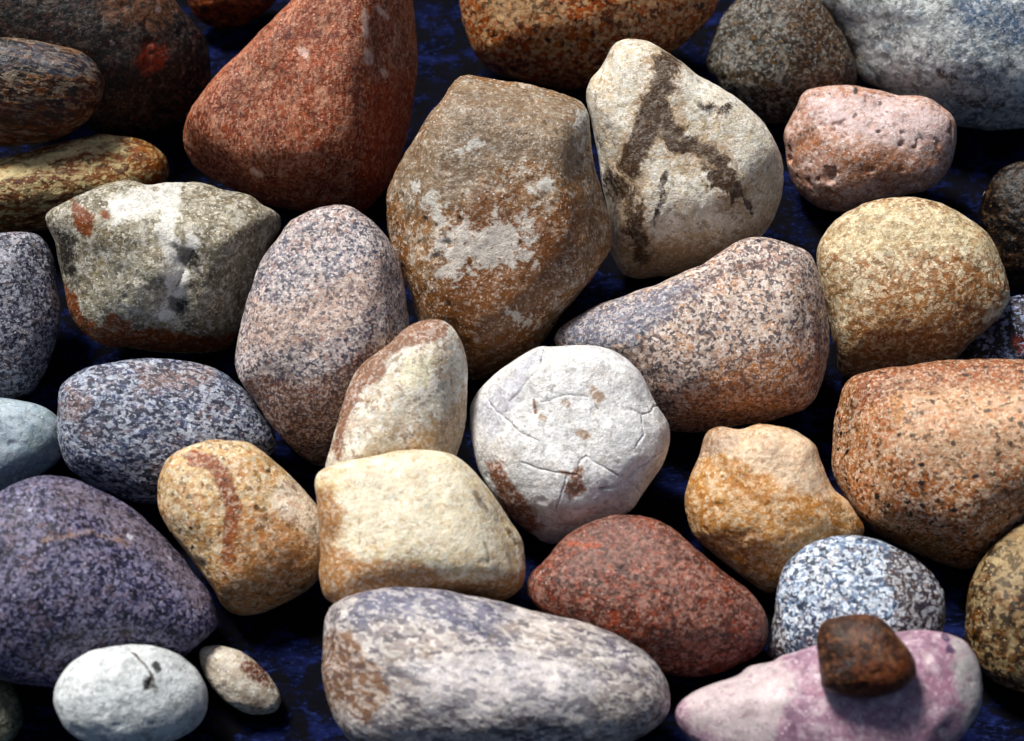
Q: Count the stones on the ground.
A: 36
